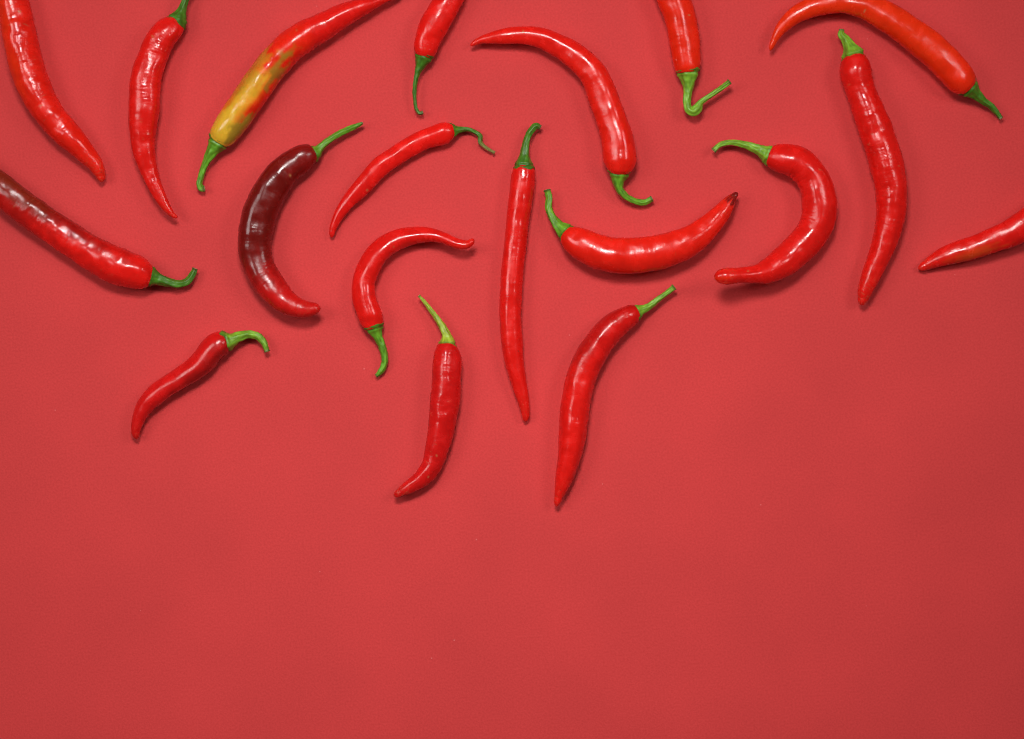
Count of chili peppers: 19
